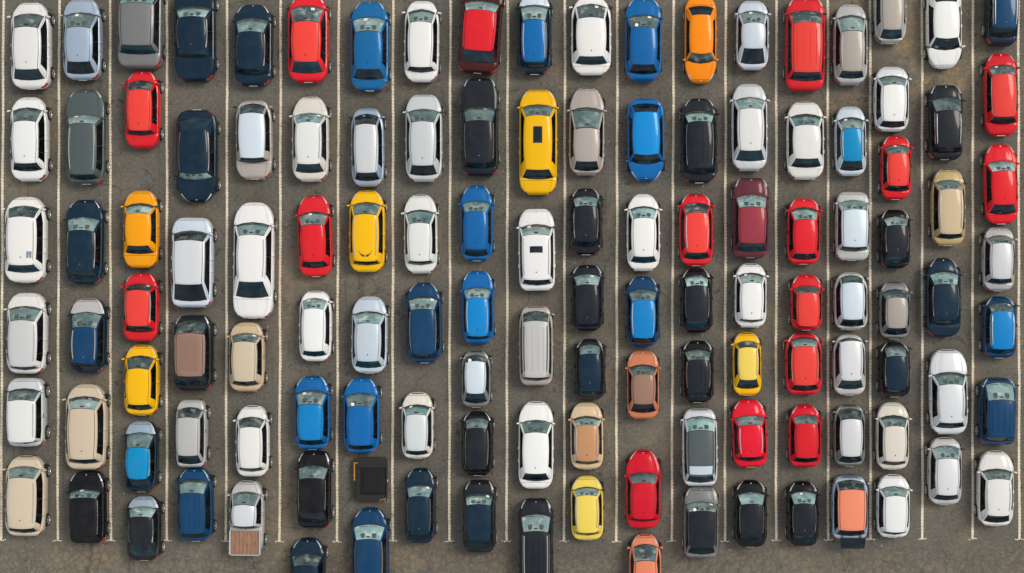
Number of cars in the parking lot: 126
